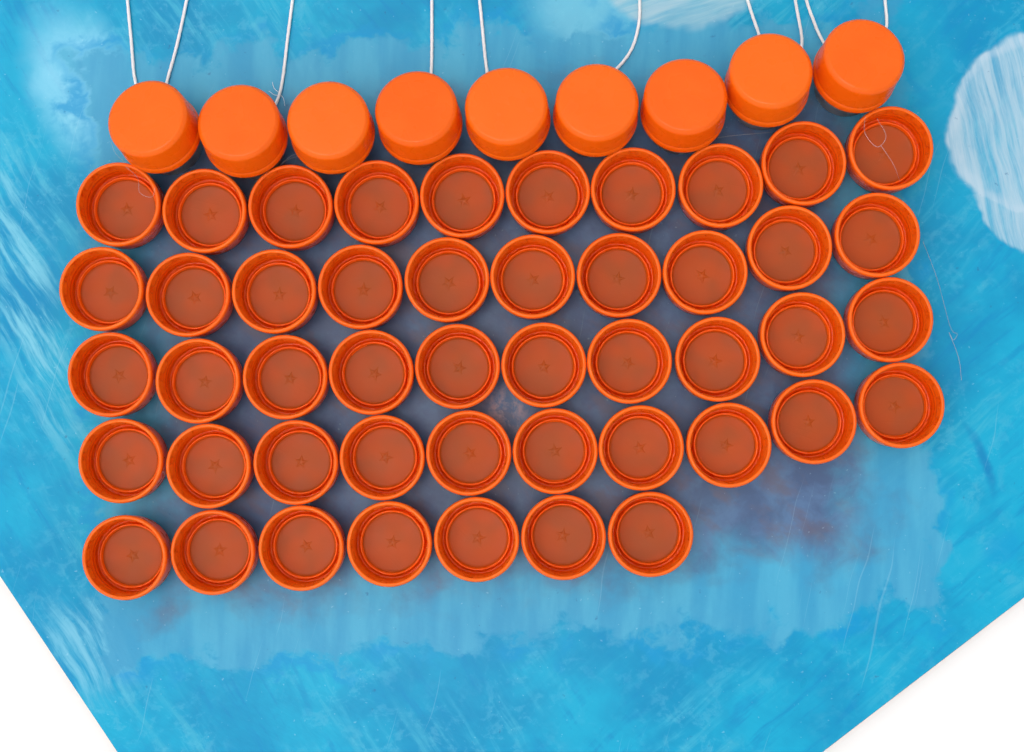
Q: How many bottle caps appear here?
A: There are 56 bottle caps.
